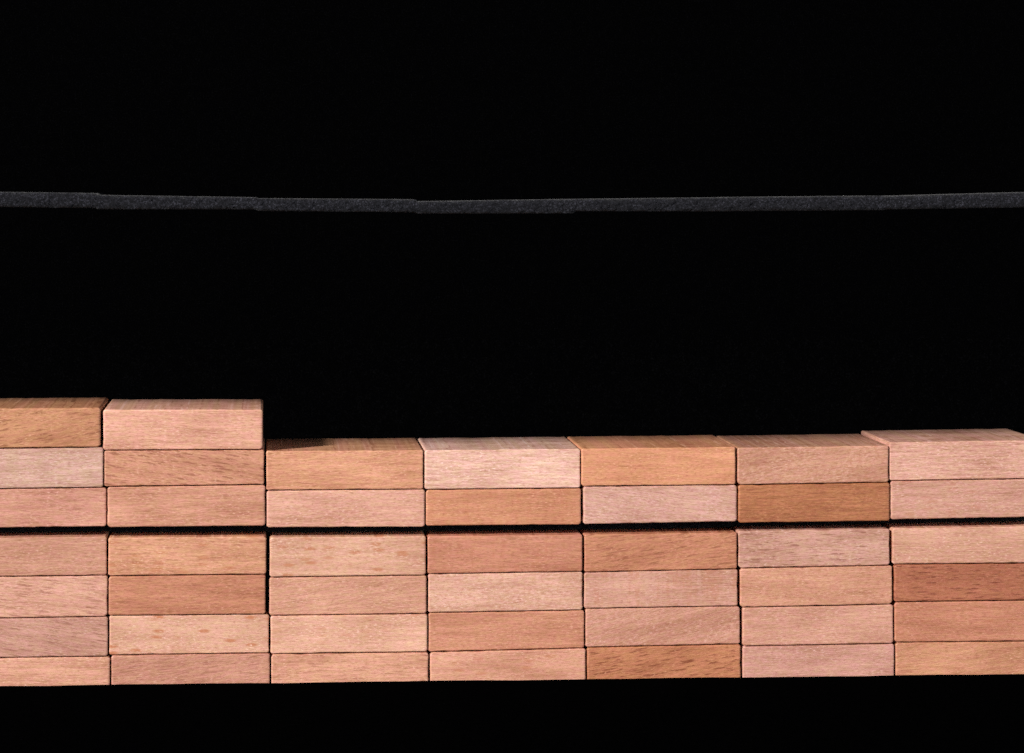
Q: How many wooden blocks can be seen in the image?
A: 44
